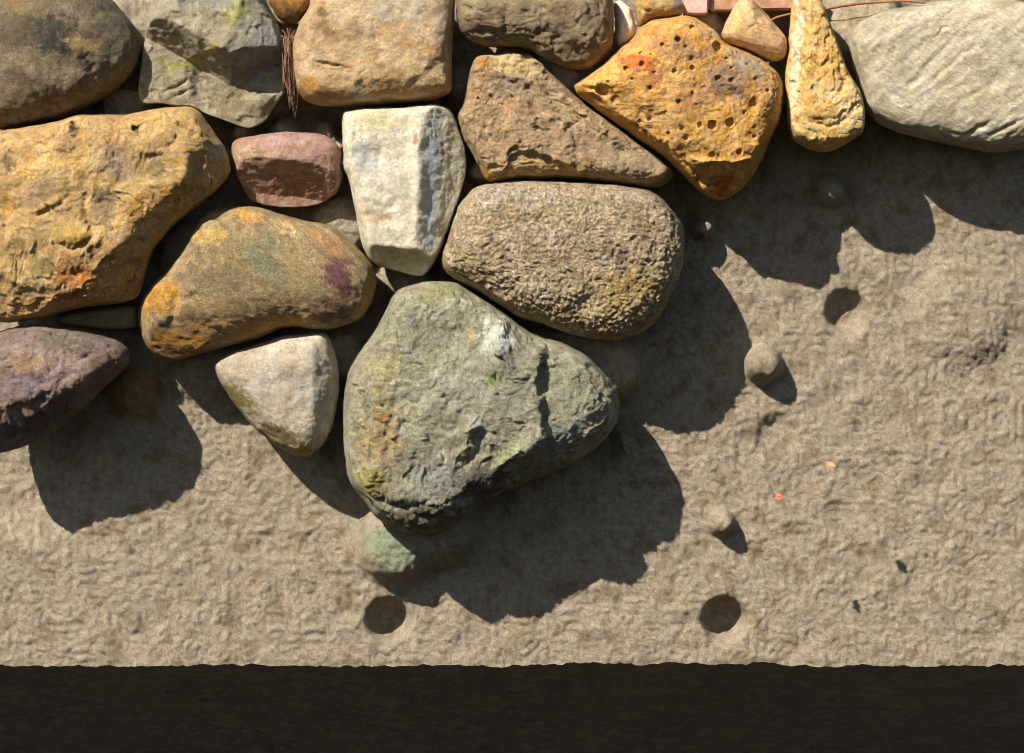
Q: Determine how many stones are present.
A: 21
